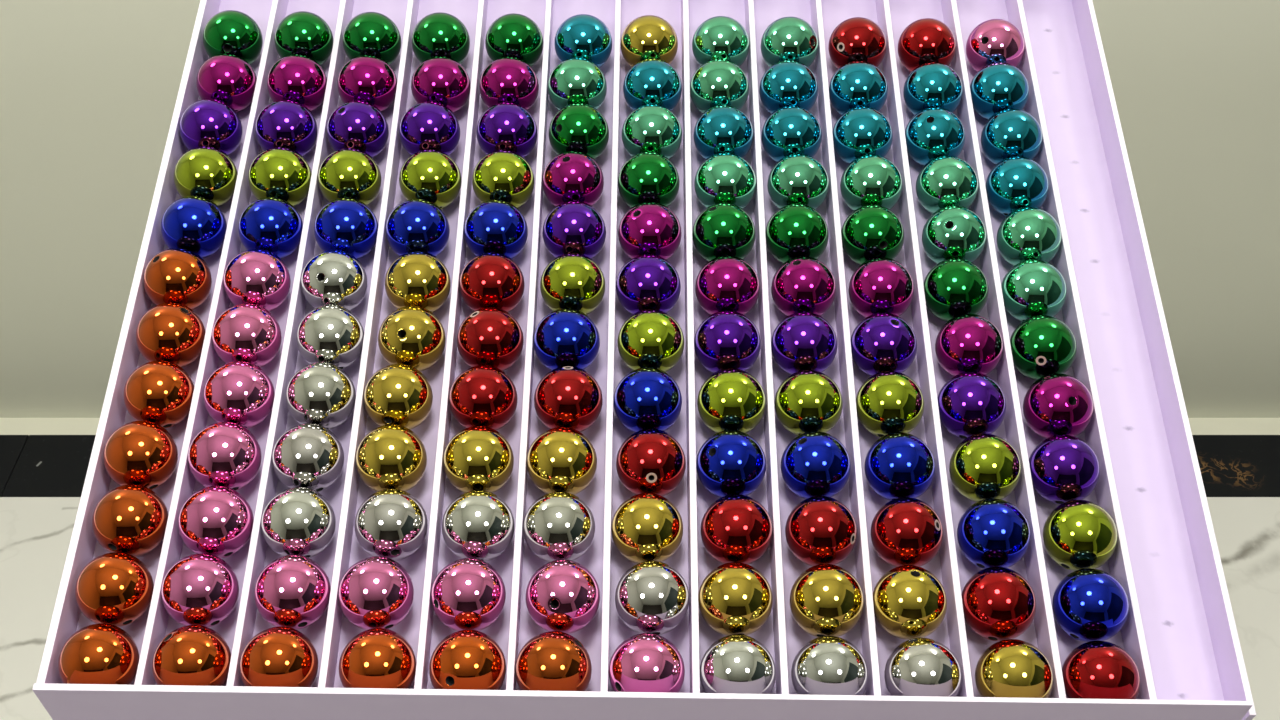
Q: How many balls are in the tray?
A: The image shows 144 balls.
